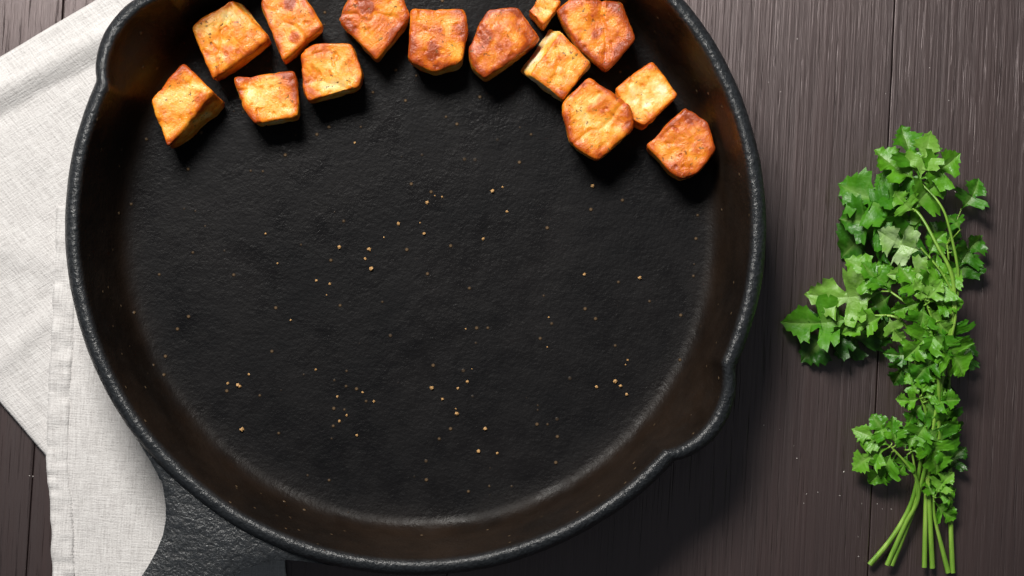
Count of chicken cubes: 14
